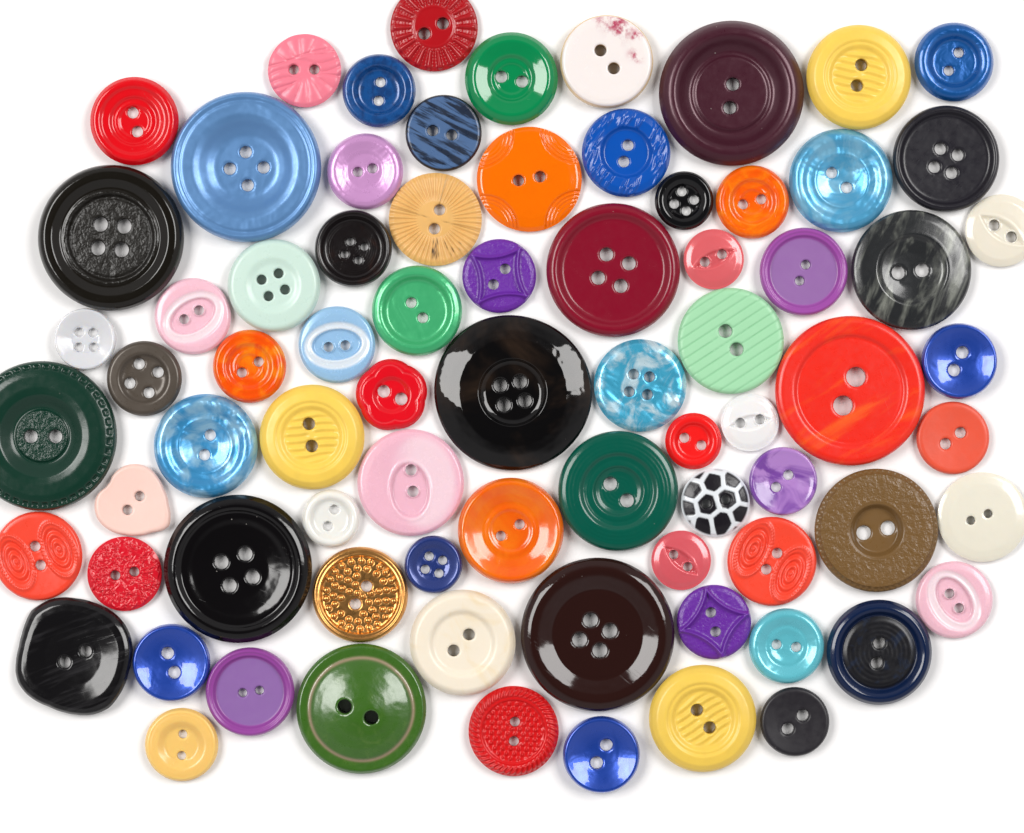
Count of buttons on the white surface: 77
